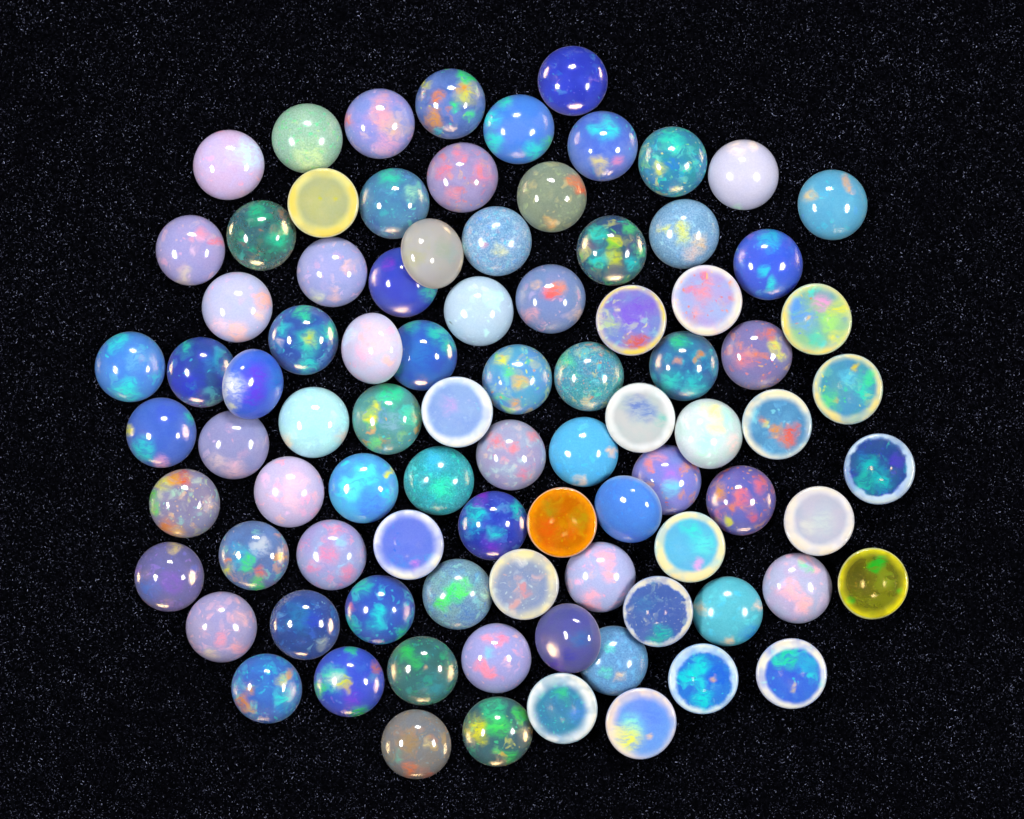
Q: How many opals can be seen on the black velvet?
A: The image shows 88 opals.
